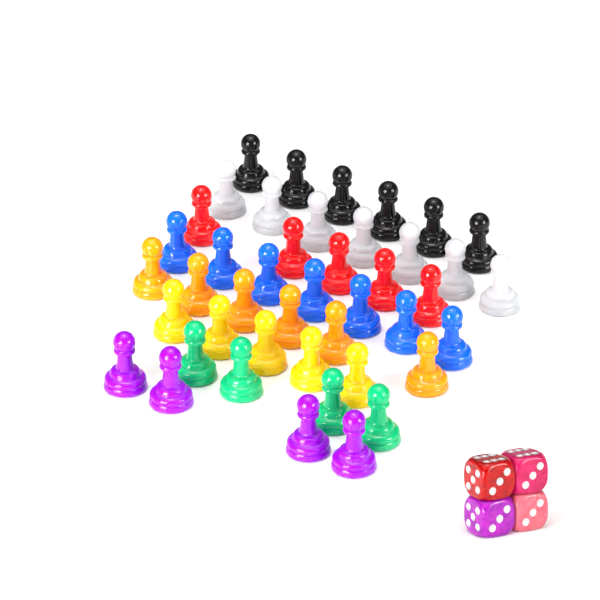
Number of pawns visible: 44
